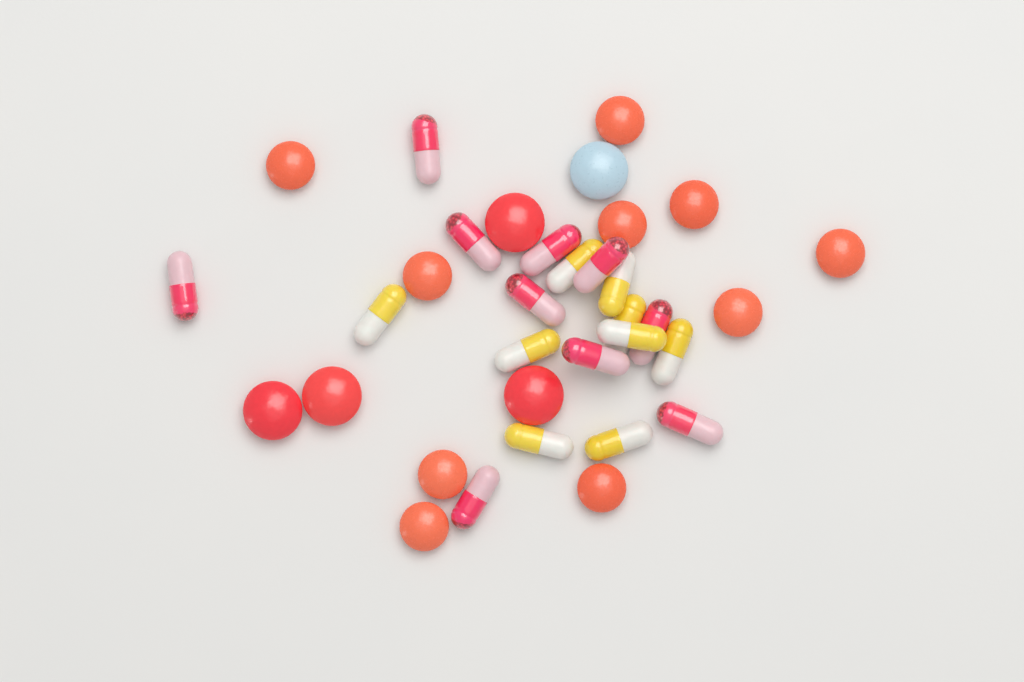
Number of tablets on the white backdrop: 15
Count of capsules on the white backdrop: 19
